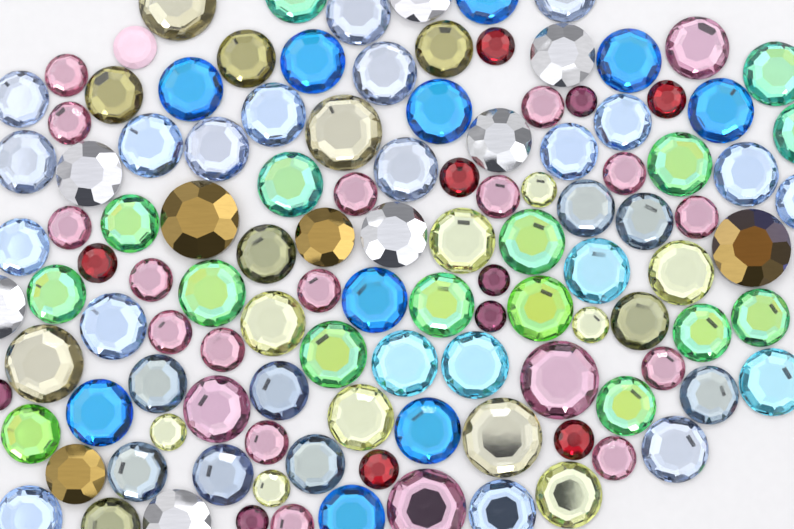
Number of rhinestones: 118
